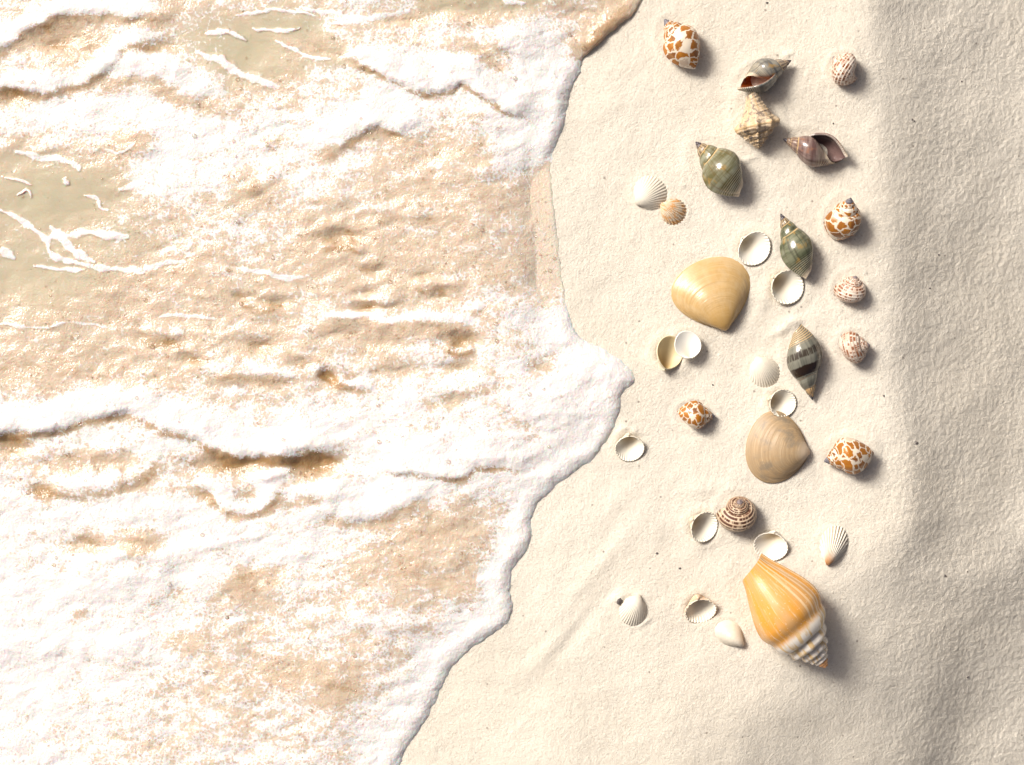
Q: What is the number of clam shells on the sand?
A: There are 17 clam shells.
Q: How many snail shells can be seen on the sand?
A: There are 15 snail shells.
